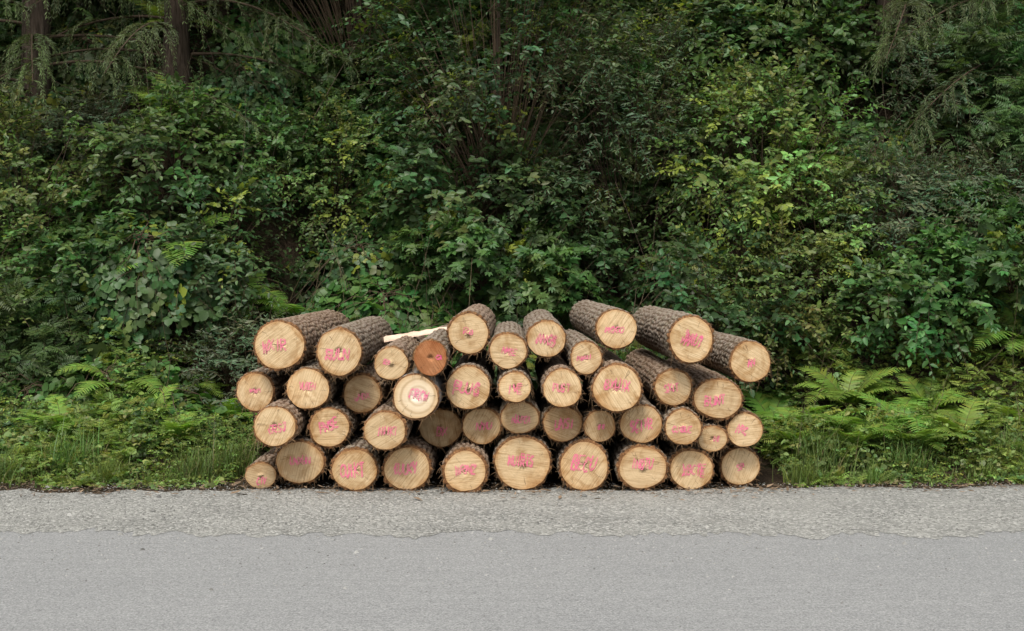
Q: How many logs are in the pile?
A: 43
